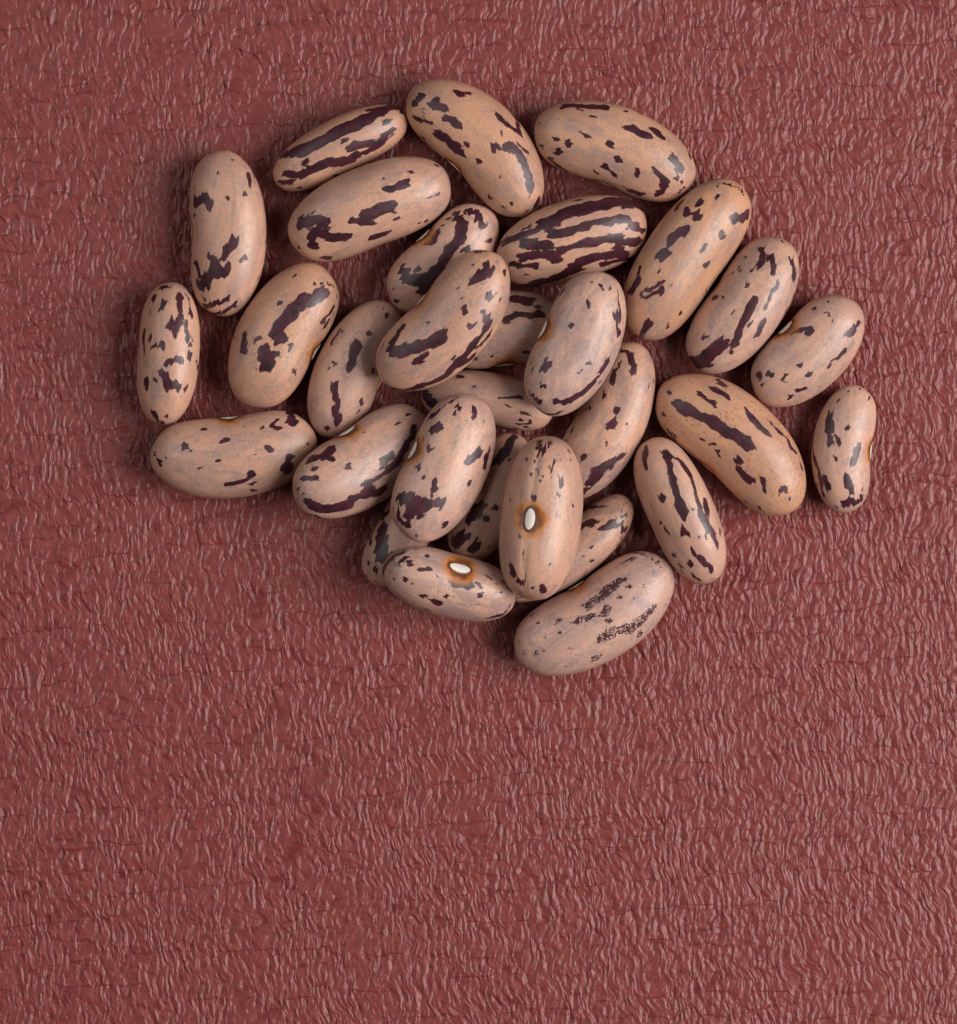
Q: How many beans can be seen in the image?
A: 30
